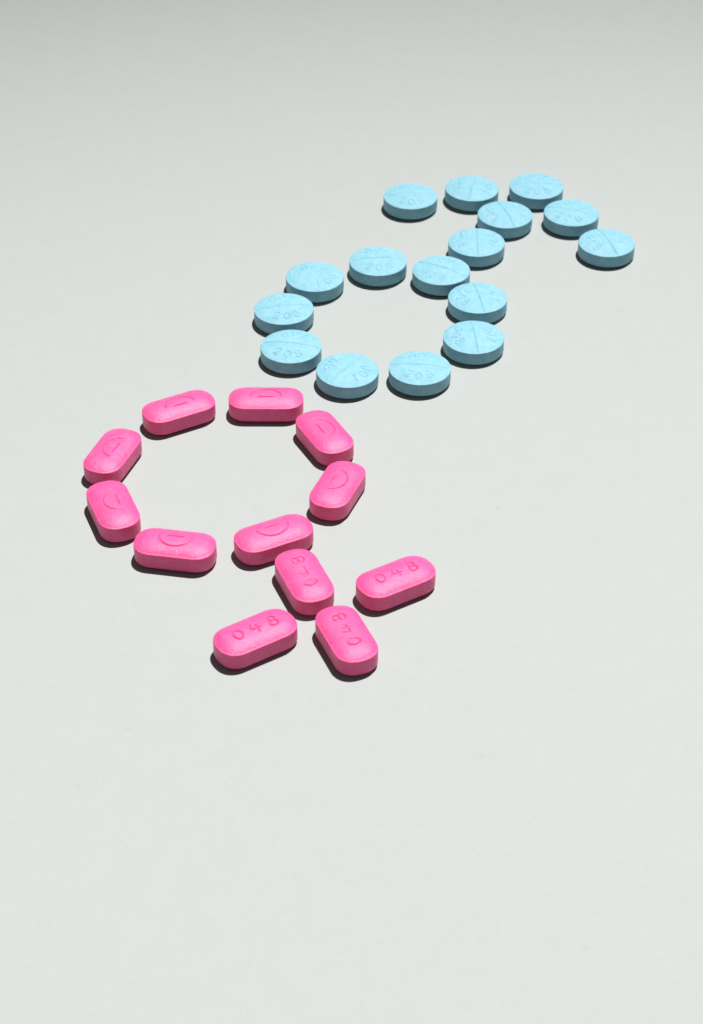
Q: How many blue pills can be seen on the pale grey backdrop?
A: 16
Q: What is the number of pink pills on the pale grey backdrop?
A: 12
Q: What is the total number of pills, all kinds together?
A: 28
